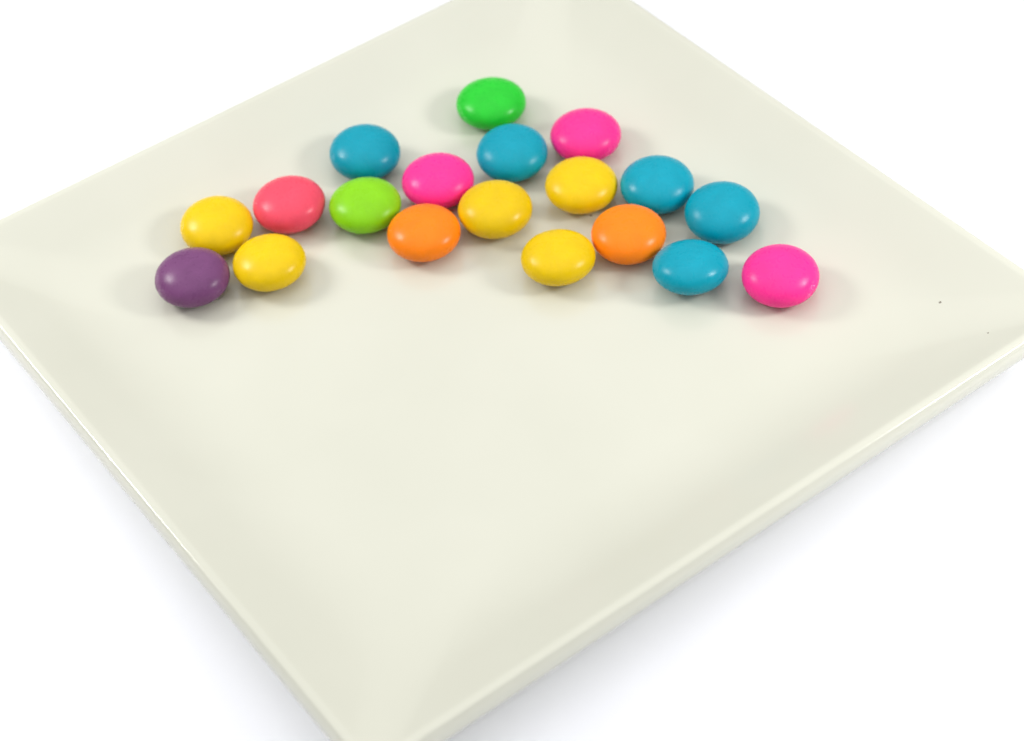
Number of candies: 19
